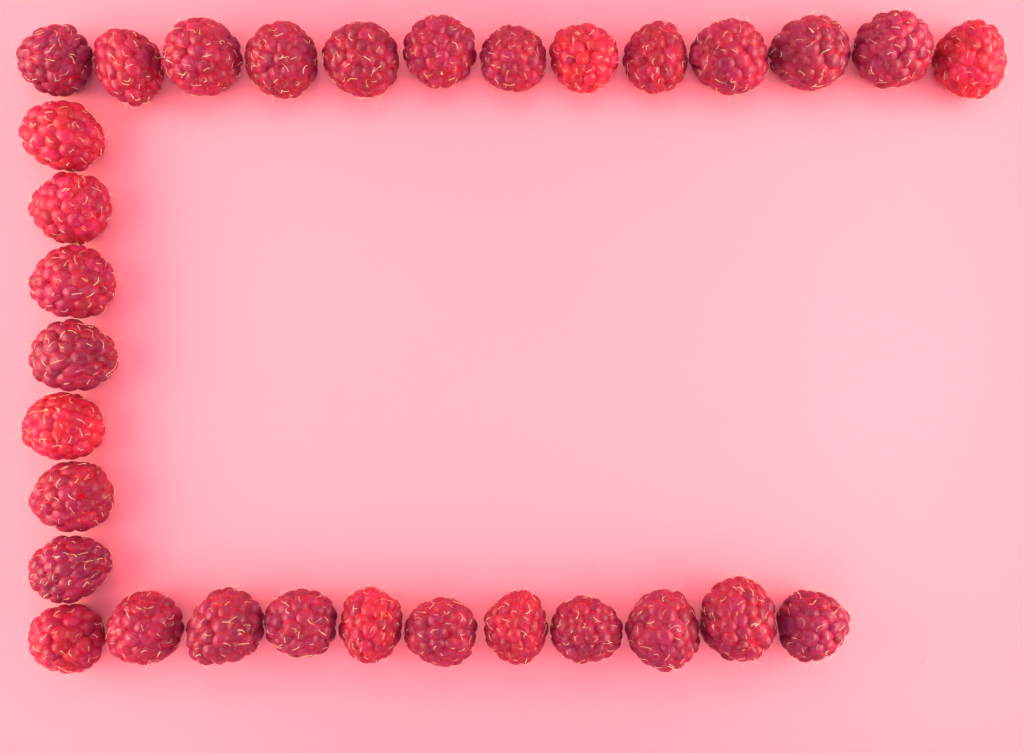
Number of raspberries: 31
